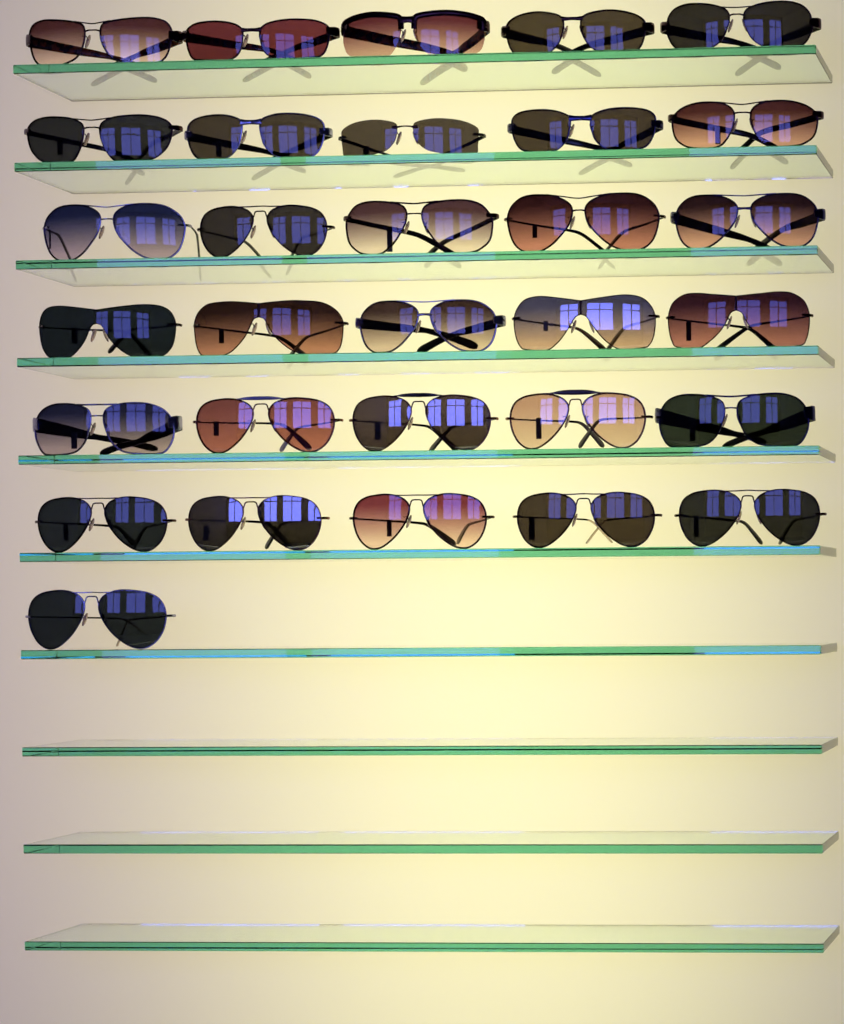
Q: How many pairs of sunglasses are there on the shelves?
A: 31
